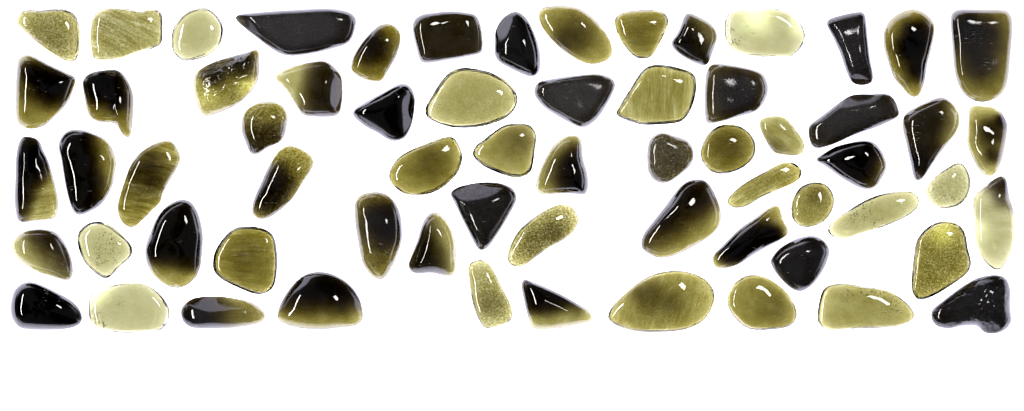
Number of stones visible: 65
